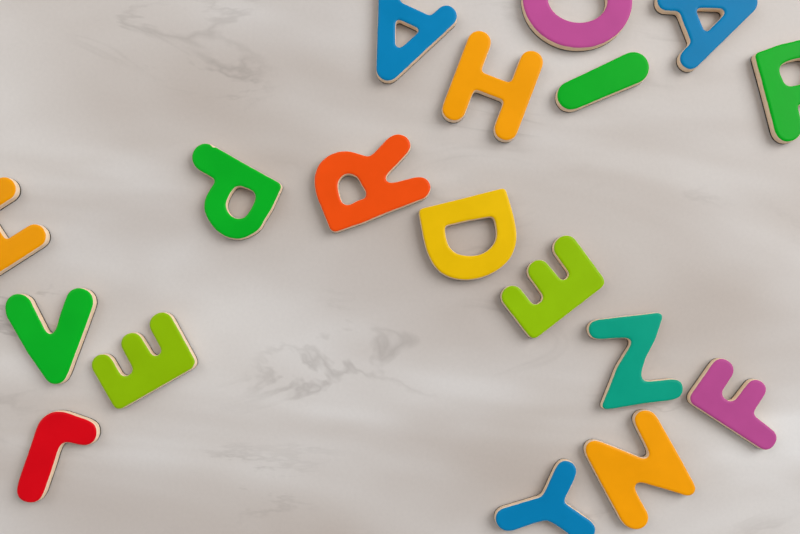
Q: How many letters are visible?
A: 18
